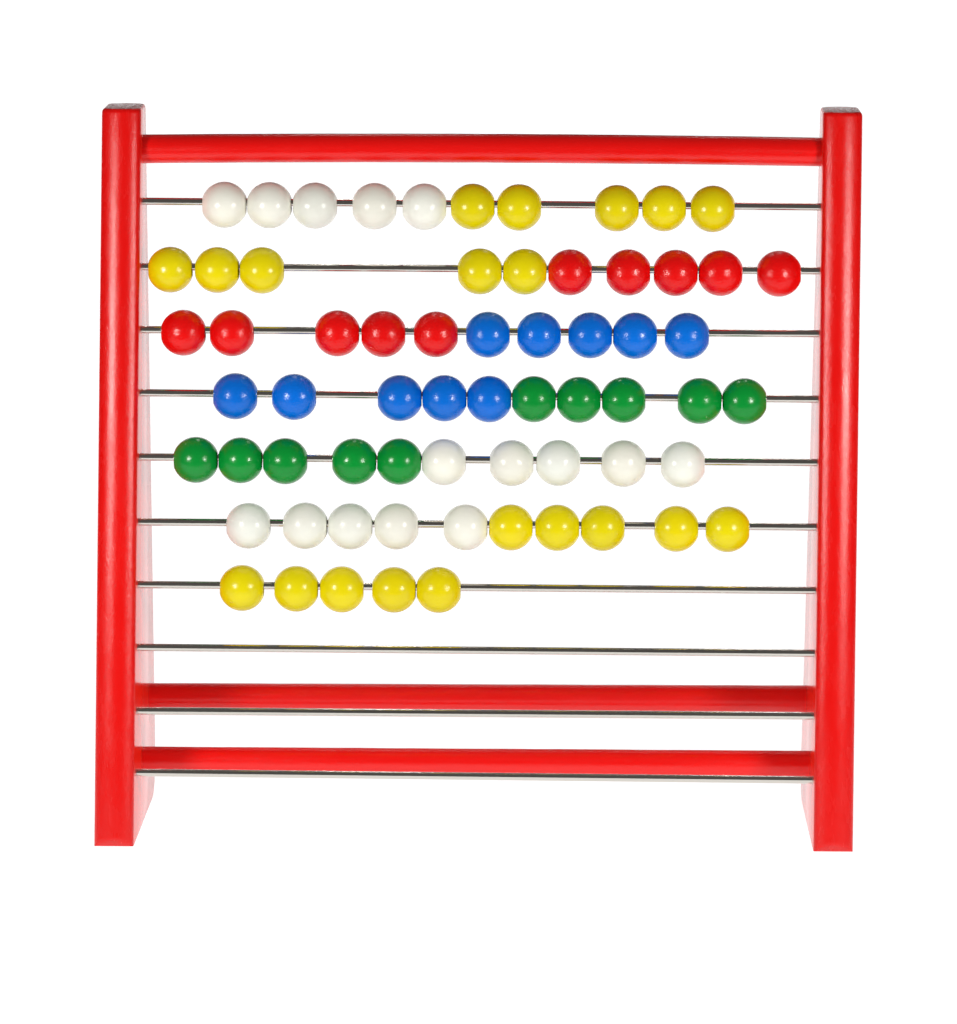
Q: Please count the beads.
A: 65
